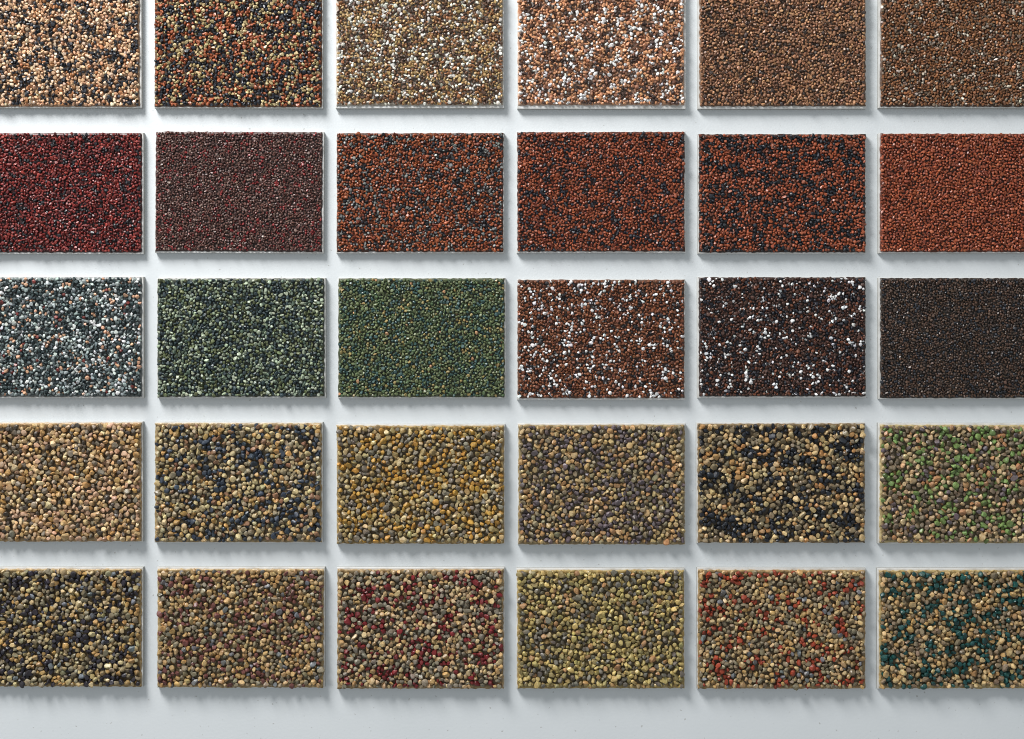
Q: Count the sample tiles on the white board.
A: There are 30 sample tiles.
